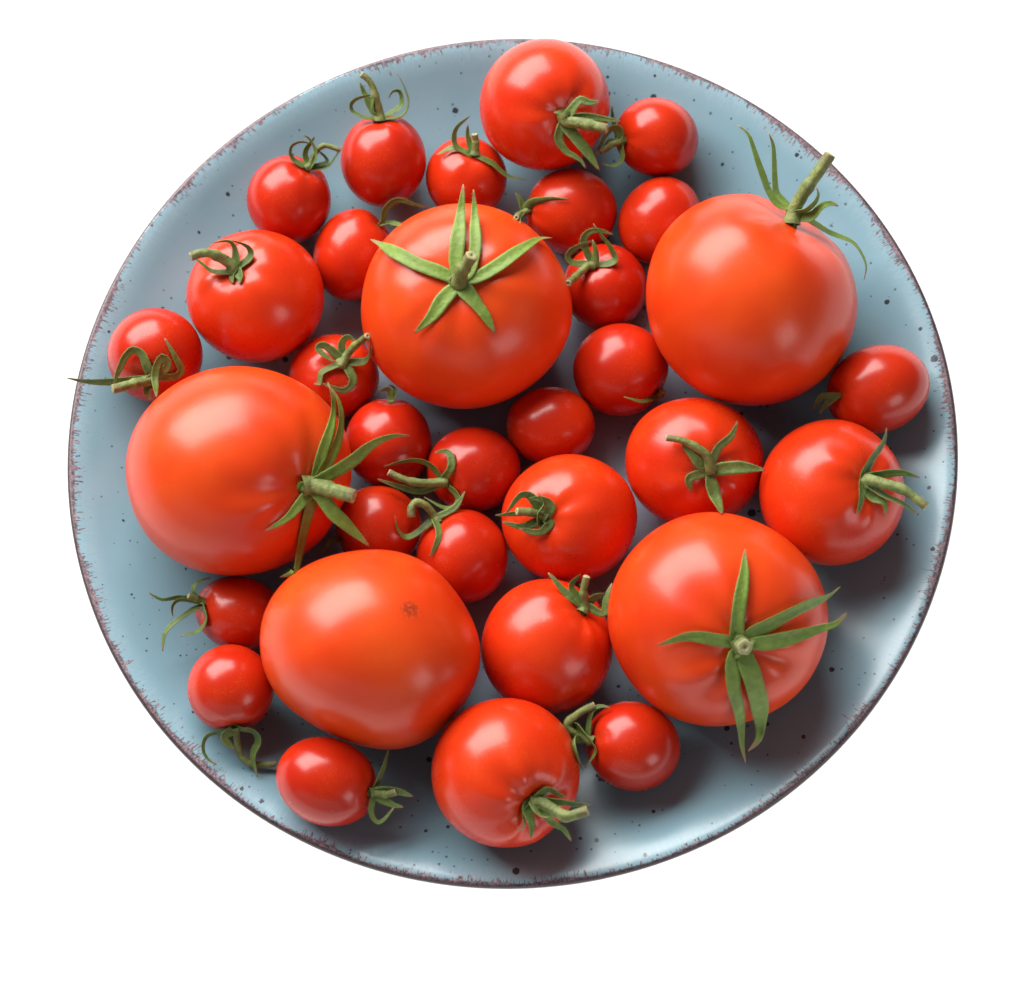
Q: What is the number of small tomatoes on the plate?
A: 21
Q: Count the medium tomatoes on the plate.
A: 7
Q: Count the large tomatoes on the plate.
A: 5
